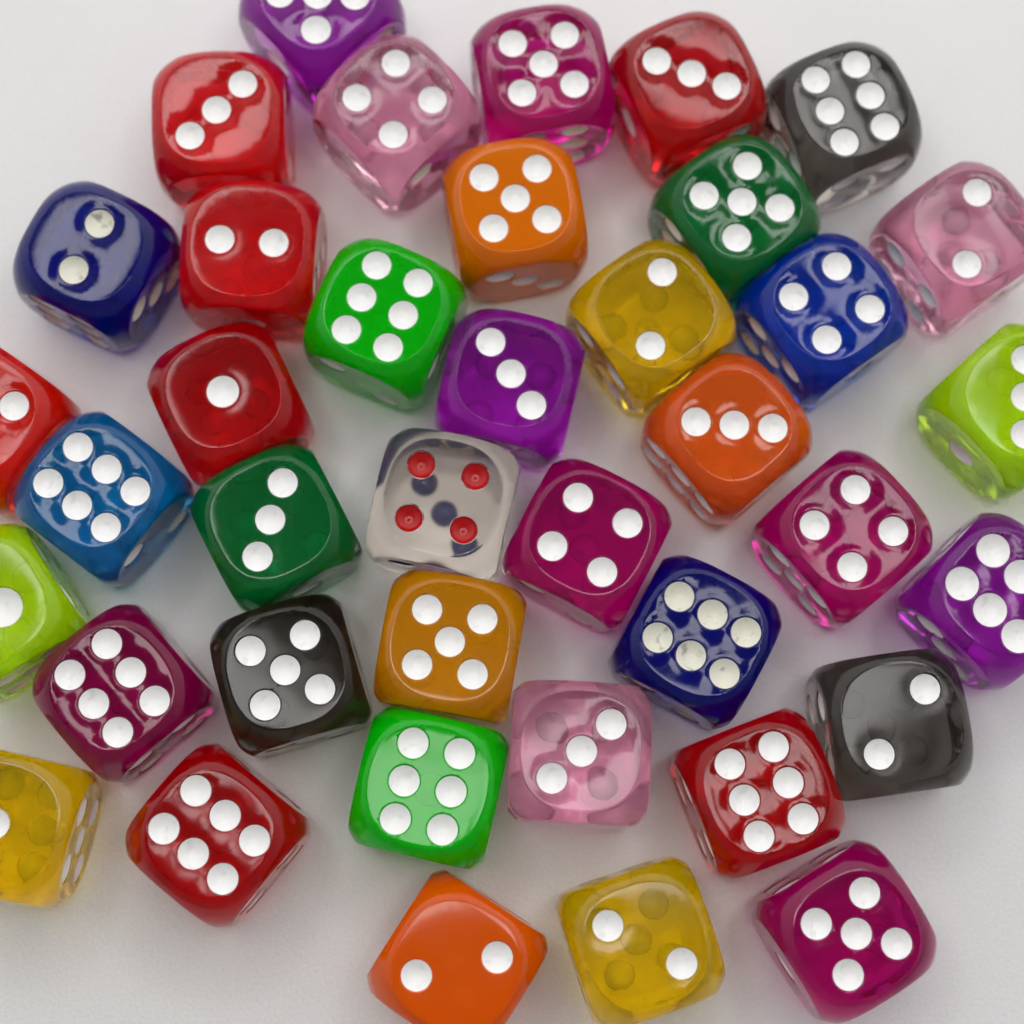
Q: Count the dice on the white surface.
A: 39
